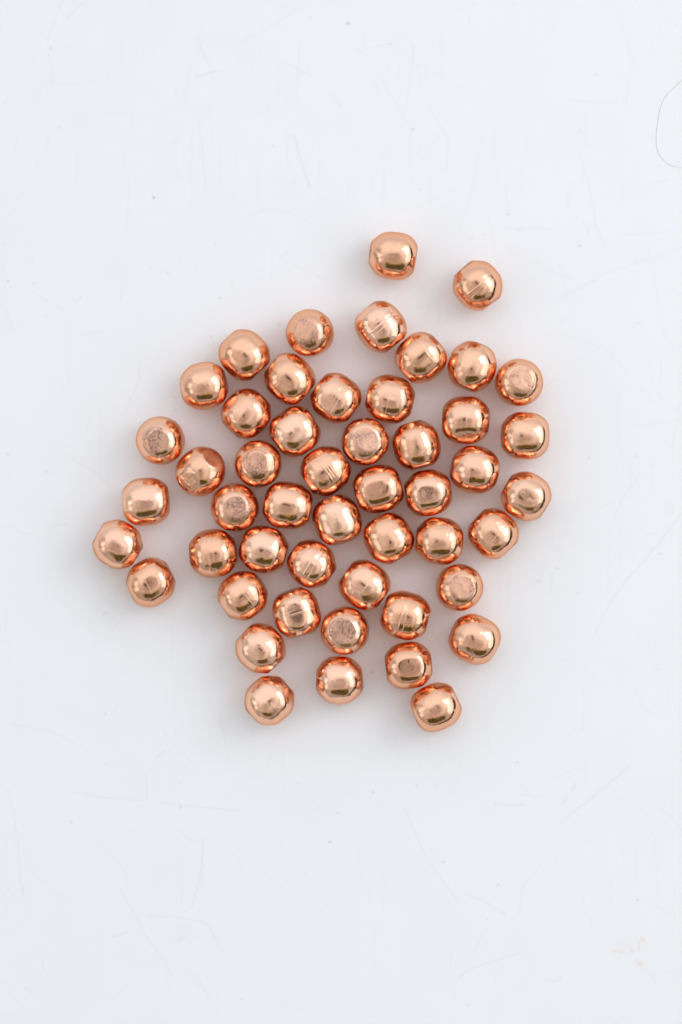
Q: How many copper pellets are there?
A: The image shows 50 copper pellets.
